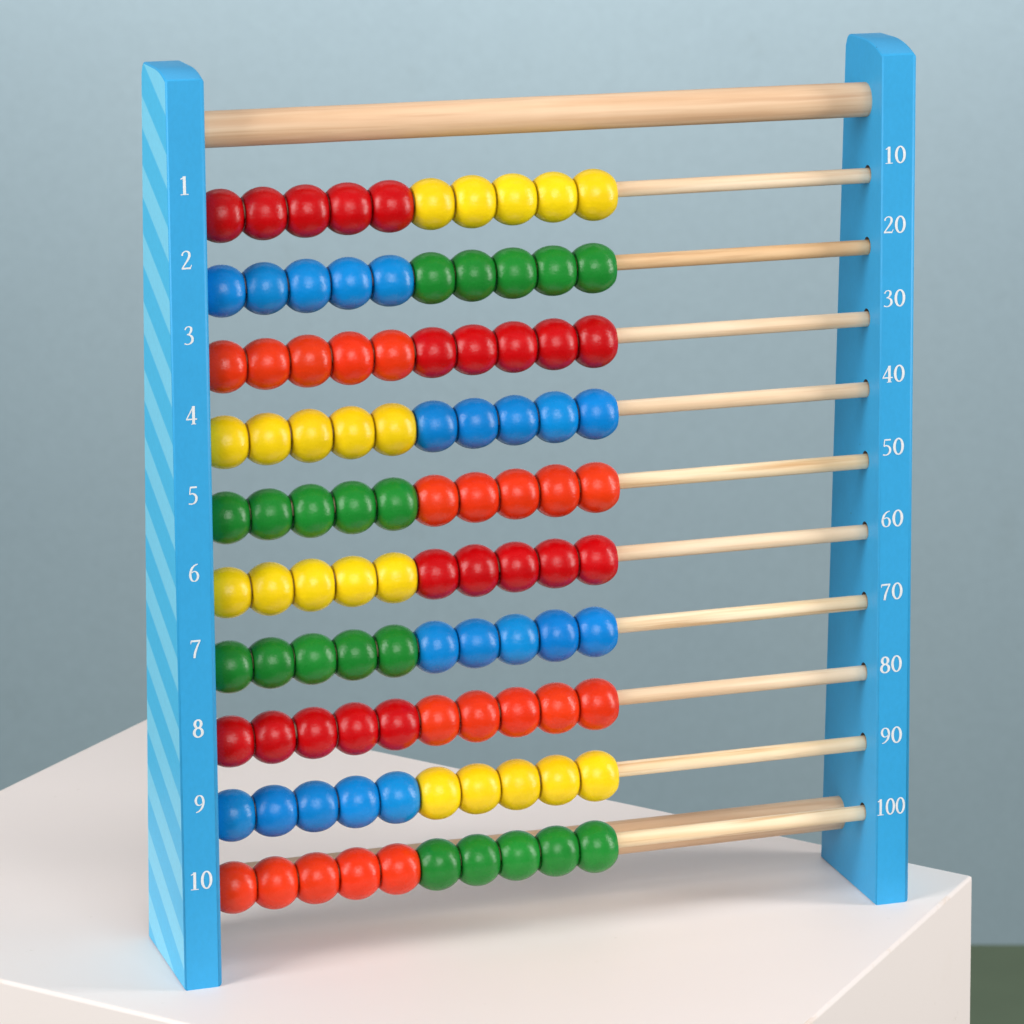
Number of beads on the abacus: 100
